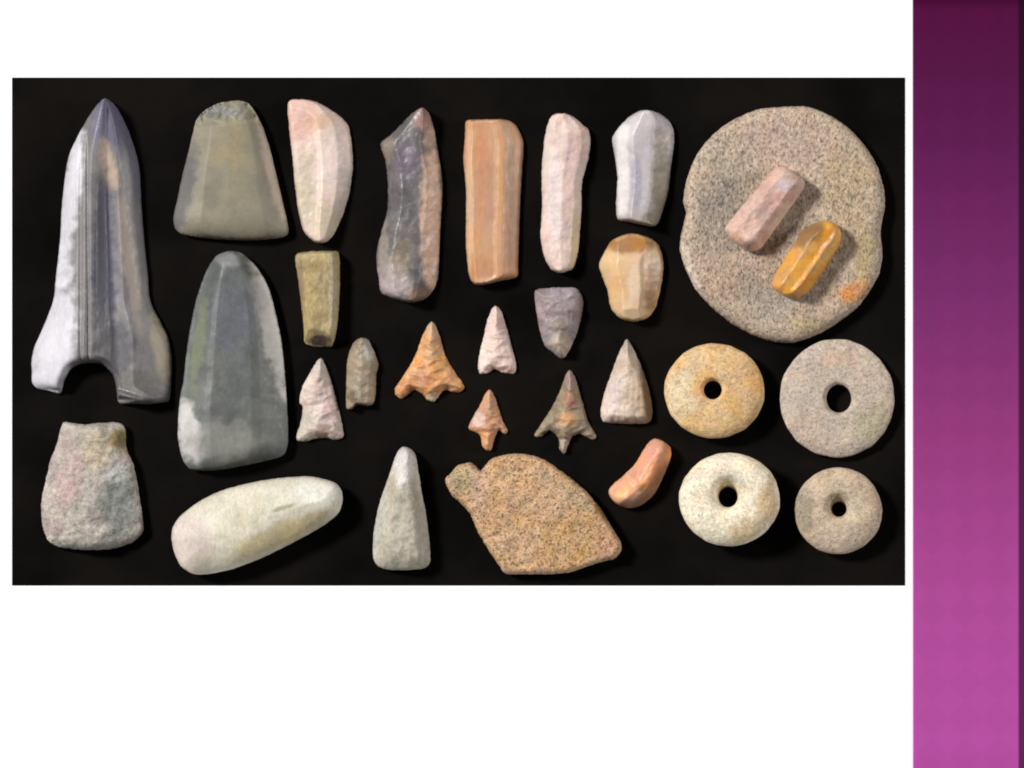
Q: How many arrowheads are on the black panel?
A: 7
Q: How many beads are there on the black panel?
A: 4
